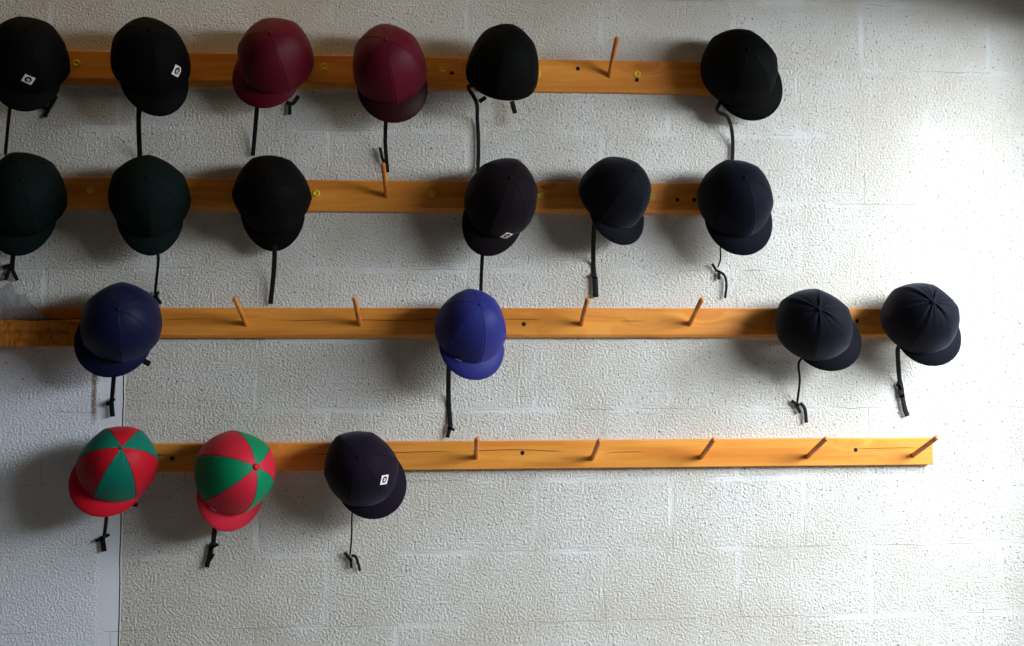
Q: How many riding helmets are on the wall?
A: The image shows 19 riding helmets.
